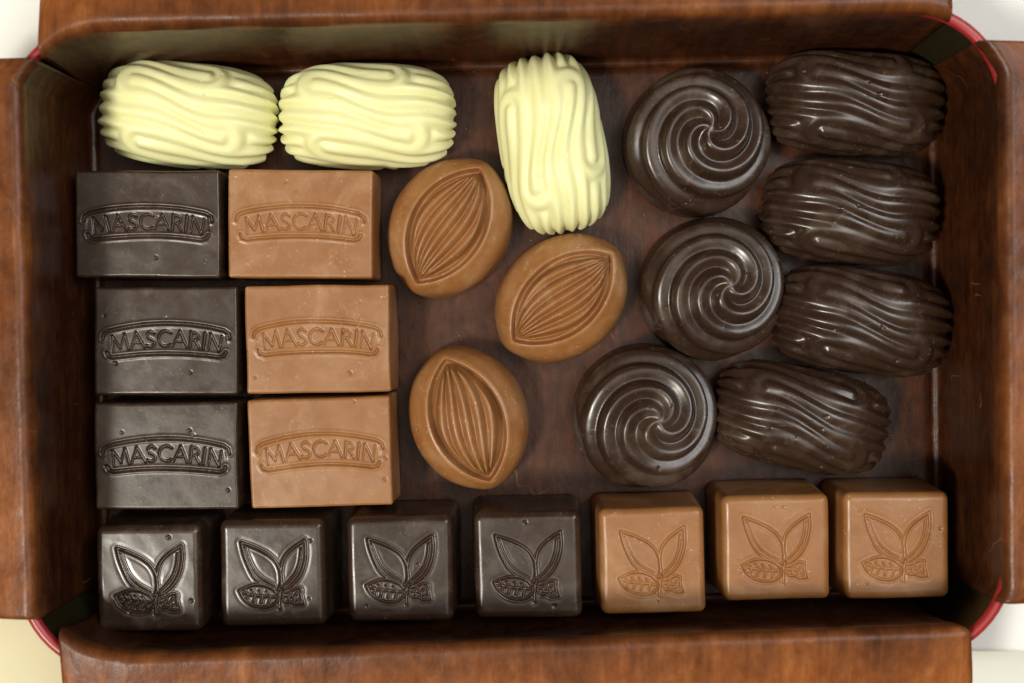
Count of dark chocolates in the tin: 14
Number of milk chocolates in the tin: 9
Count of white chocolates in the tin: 3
